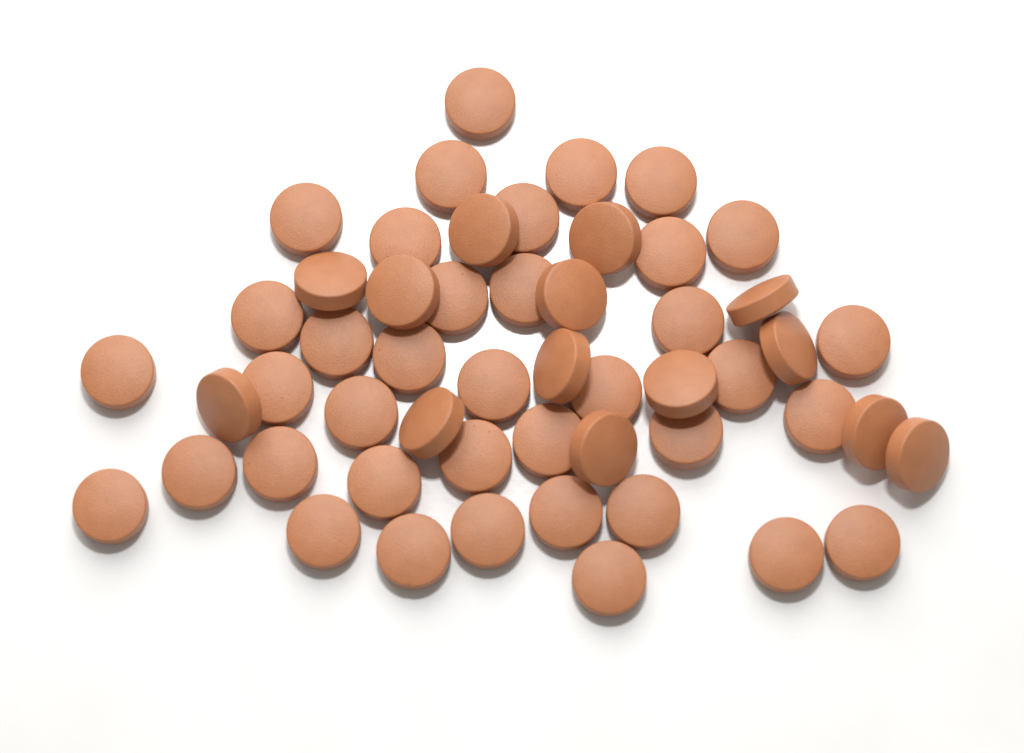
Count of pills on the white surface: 52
